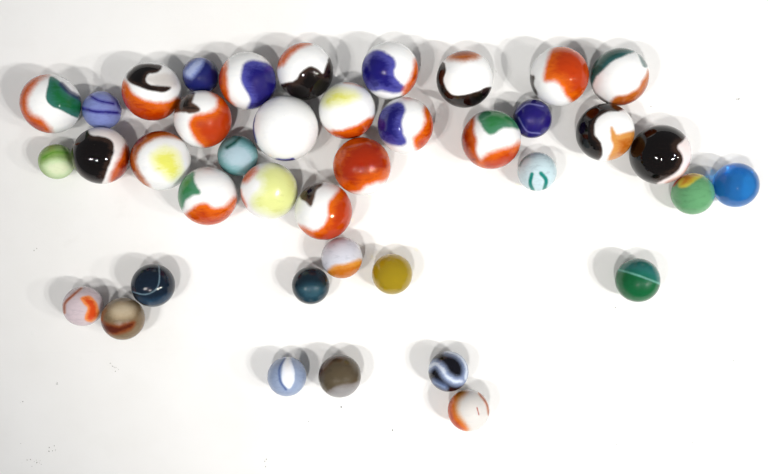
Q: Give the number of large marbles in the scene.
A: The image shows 21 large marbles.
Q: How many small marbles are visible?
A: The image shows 19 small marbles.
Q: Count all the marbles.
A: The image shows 40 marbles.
